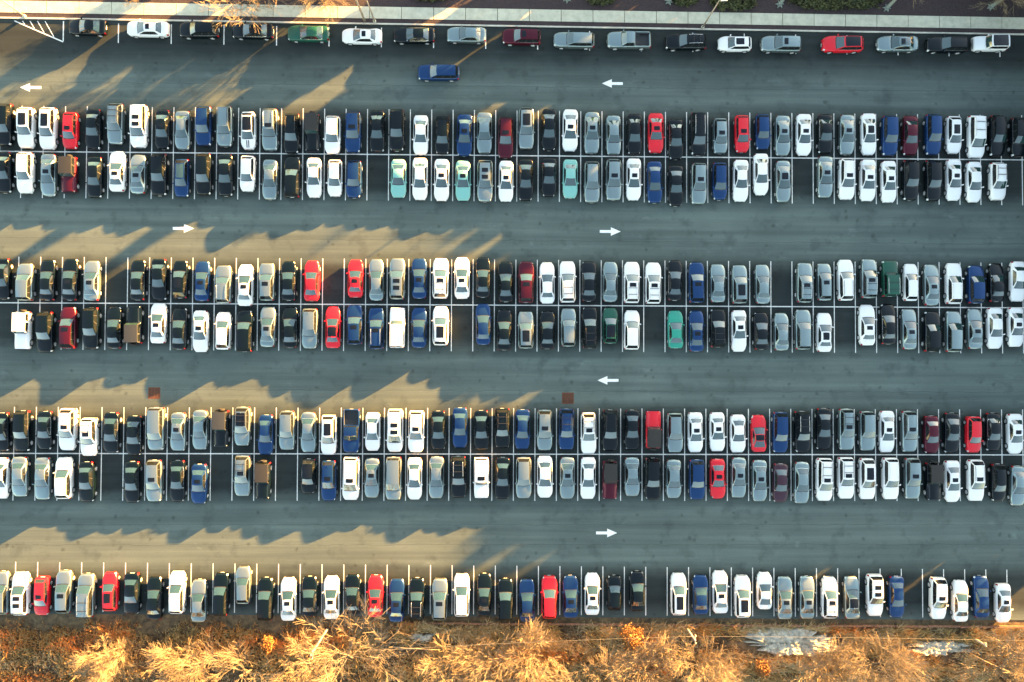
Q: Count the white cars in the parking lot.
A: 95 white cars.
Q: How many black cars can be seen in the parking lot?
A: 94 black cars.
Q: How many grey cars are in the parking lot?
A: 84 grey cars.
